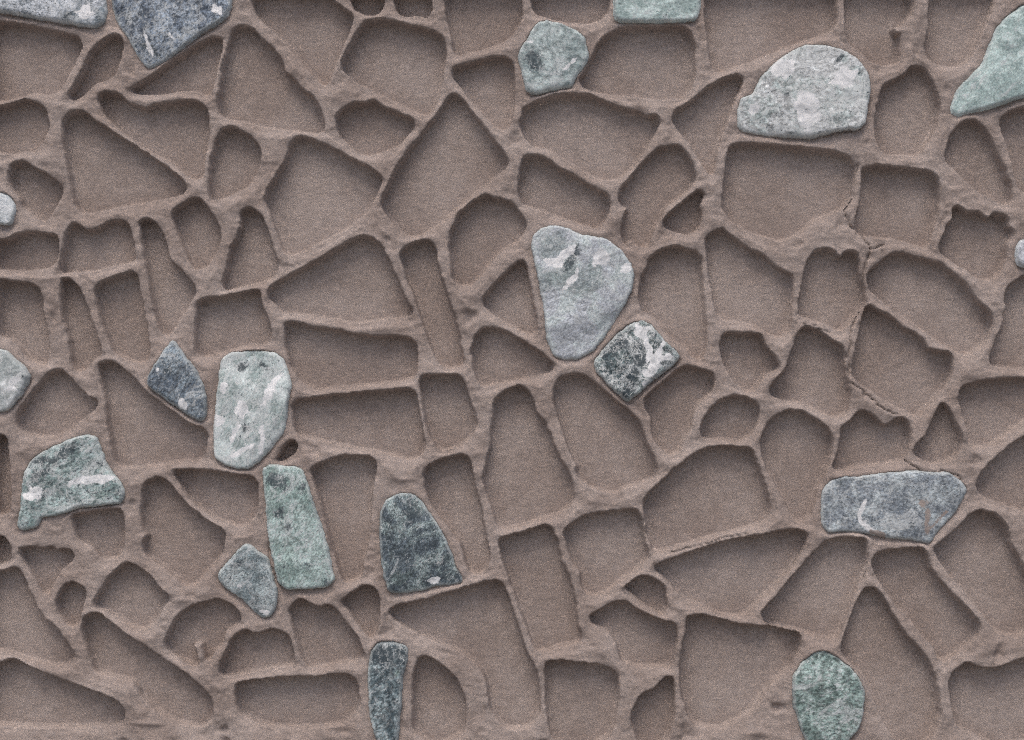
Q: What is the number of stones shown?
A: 20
